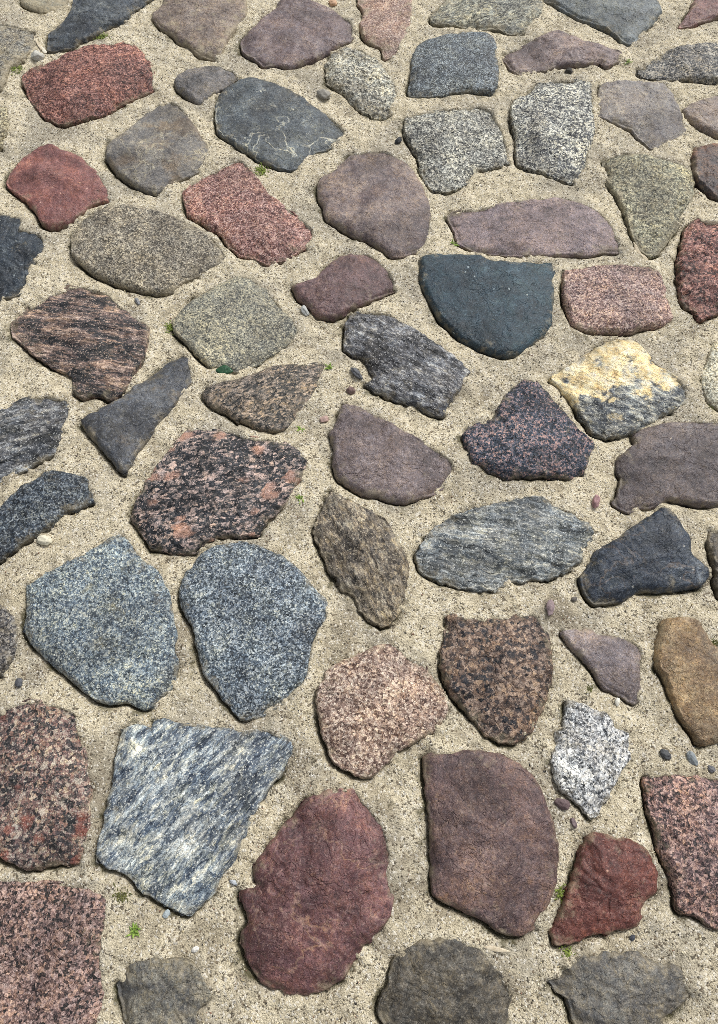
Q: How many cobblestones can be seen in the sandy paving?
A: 69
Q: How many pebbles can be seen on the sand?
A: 25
